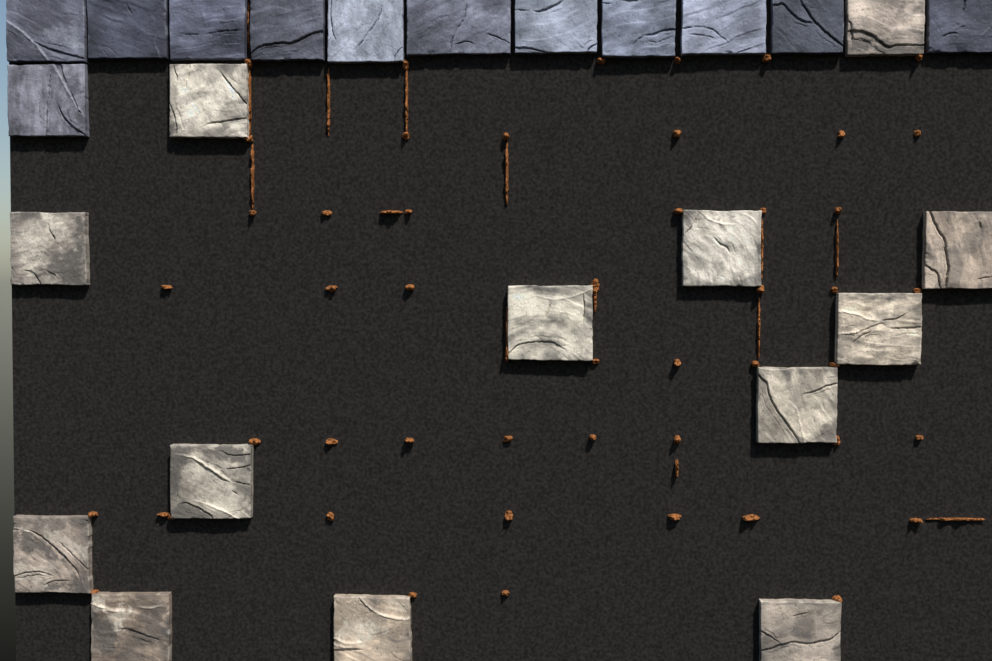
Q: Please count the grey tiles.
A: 12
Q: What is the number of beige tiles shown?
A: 13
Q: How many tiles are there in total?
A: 25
